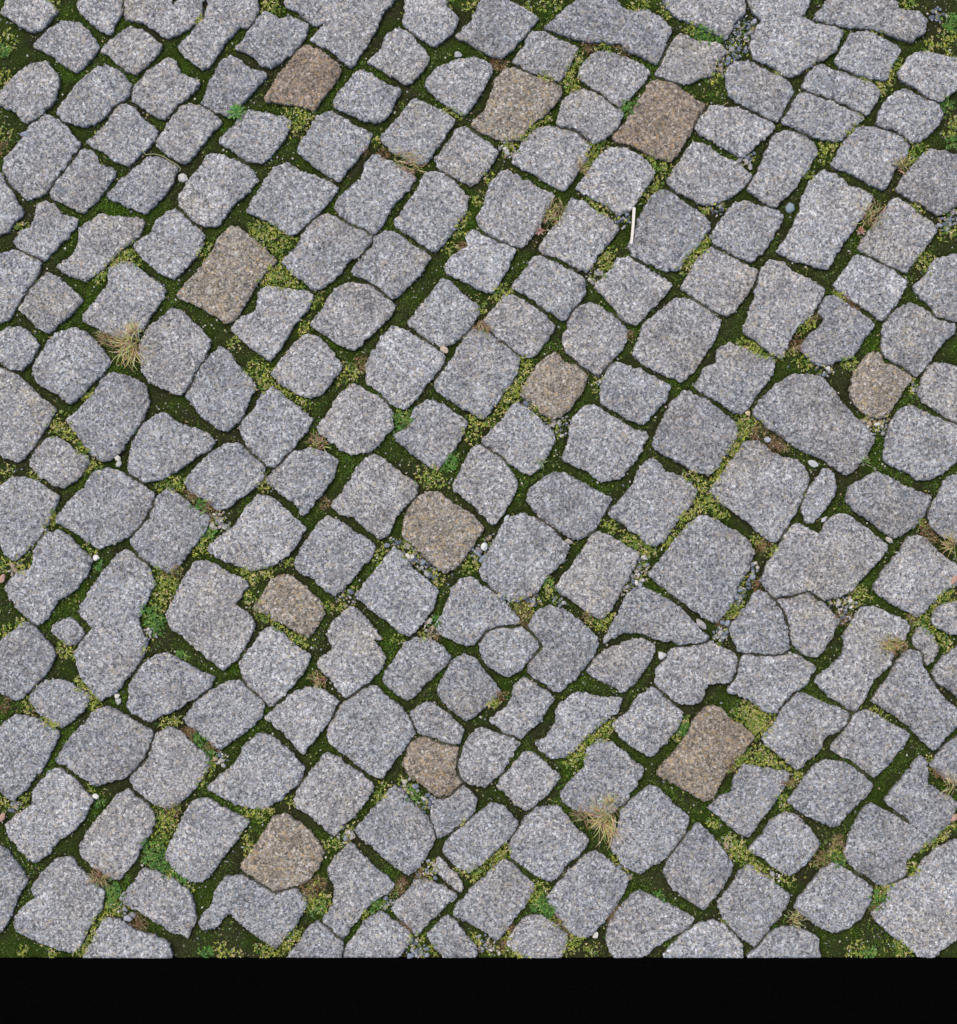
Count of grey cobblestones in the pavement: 200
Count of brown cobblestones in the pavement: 11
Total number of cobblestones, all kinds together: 211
